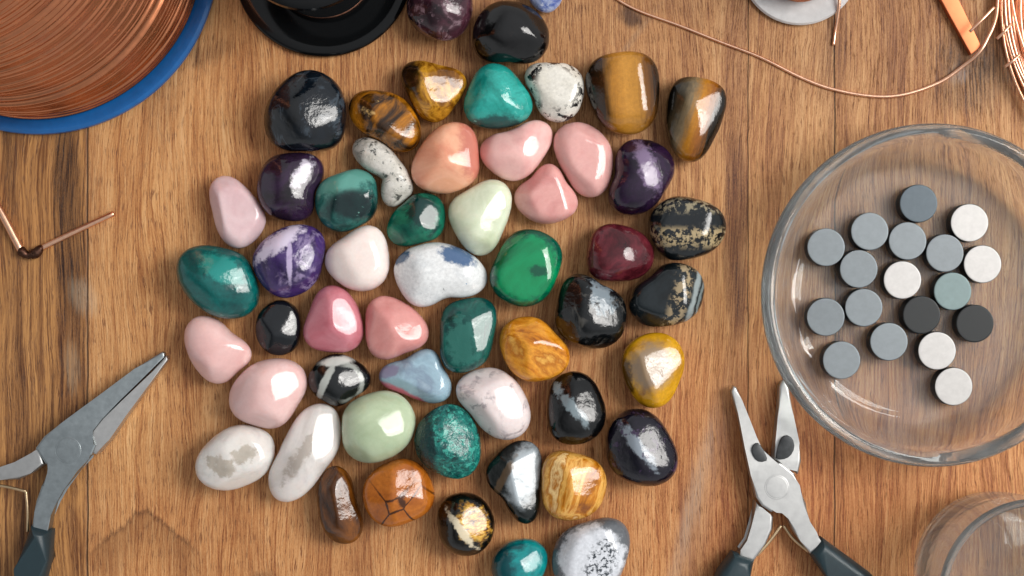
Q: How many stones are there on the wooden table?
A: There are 54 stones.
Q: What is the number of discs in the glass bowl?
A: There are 18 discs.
